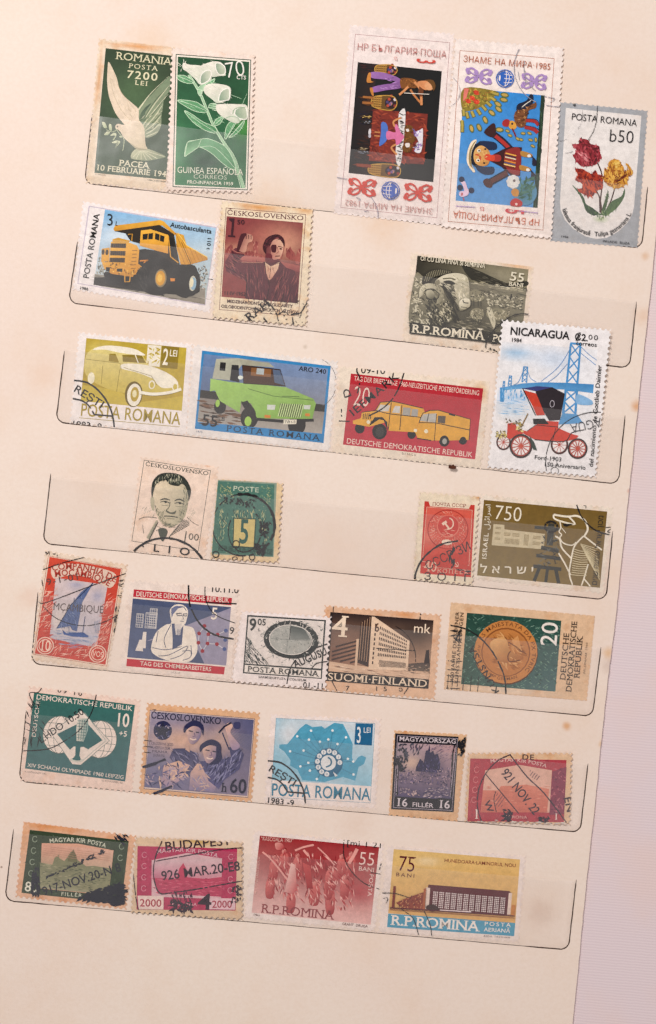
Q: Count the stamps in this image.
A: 30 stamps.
